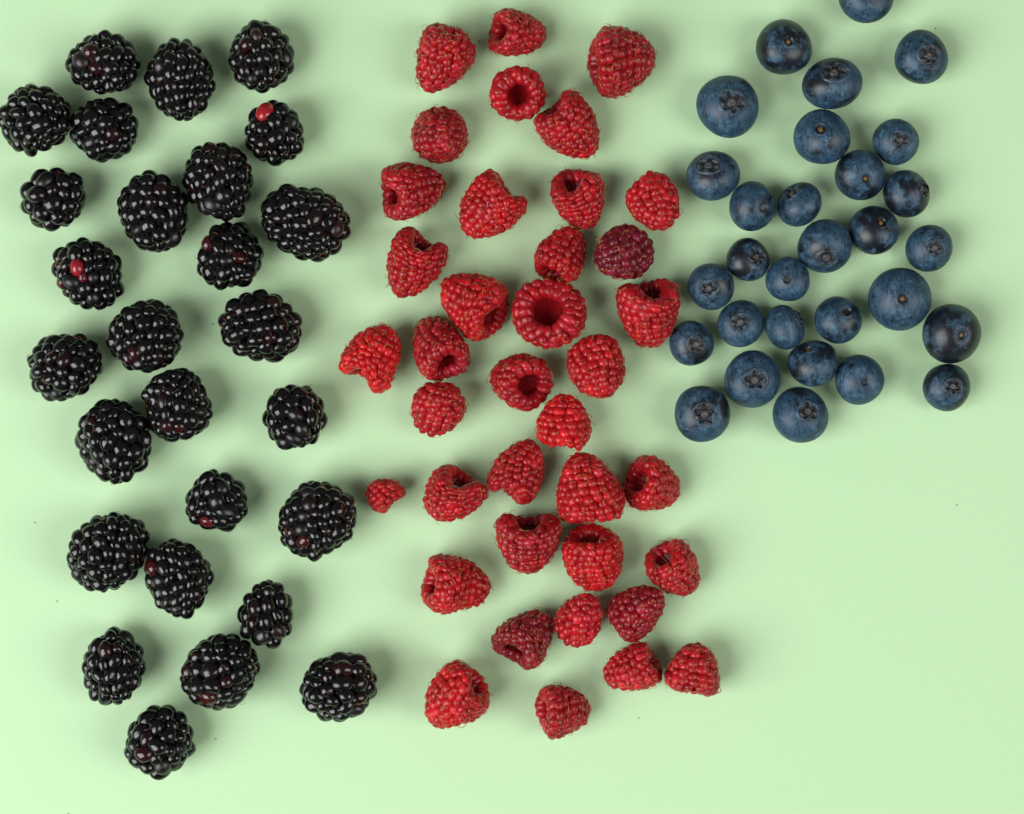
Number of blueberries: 30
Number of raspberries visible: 38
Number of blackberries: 27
